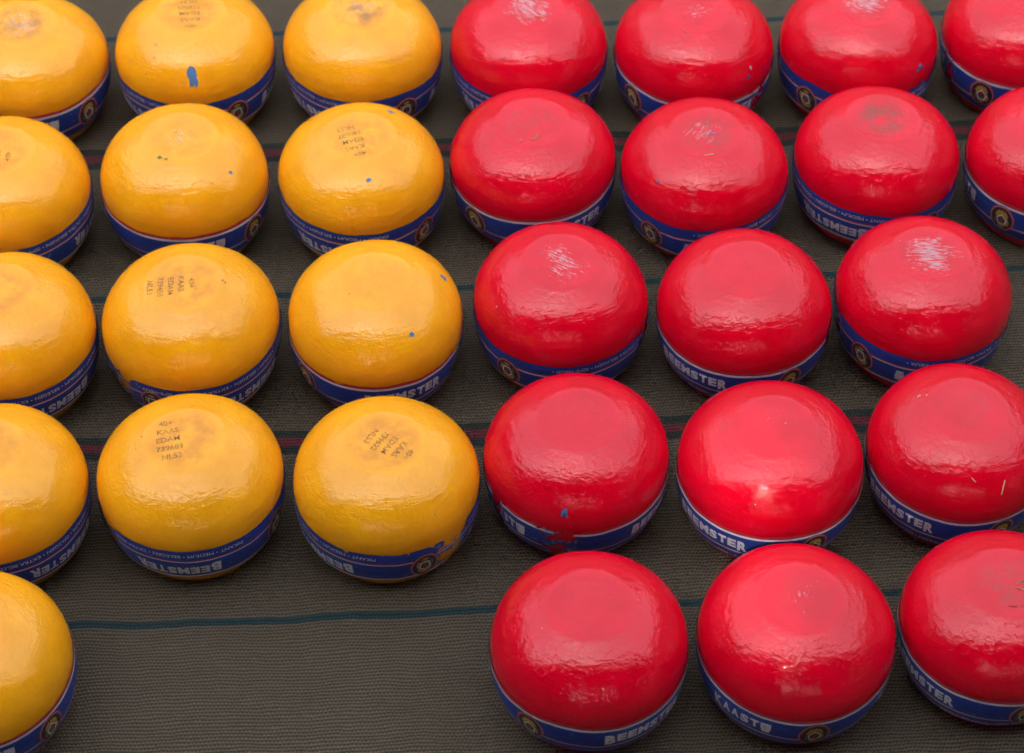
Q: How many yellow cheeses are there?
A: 13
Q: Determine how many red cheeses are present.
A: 17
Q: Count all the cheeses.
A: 30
